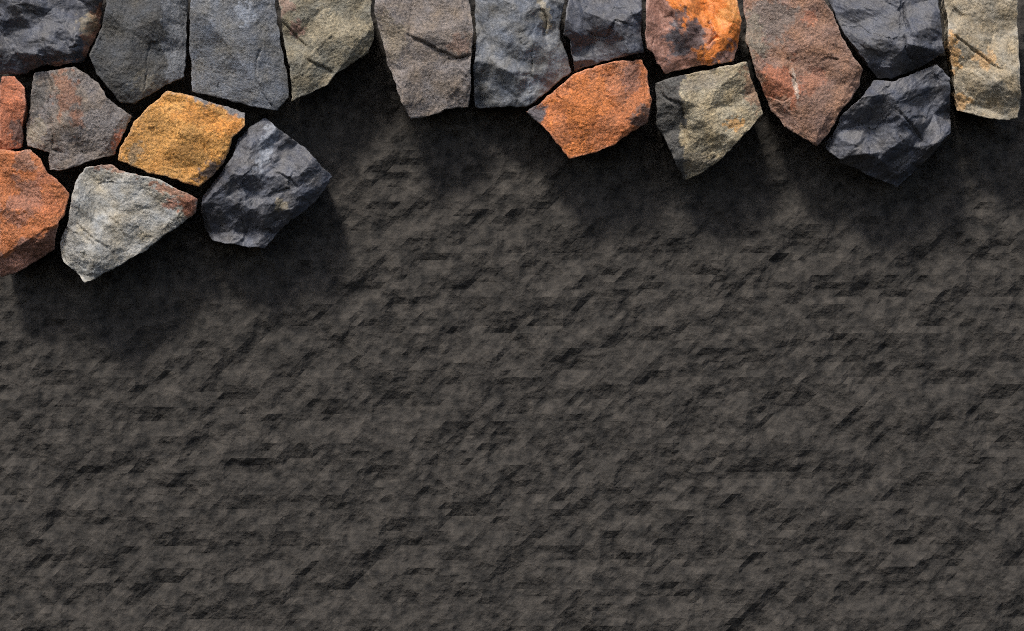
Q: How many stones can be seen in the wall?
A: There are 20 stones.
